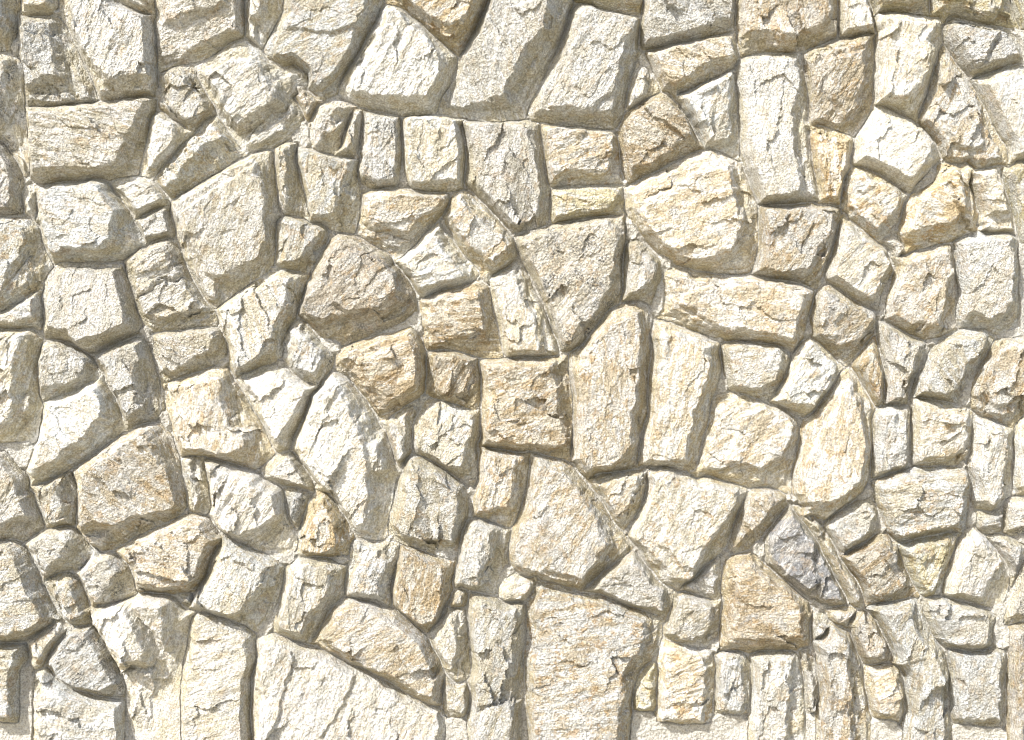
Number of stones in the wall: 175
